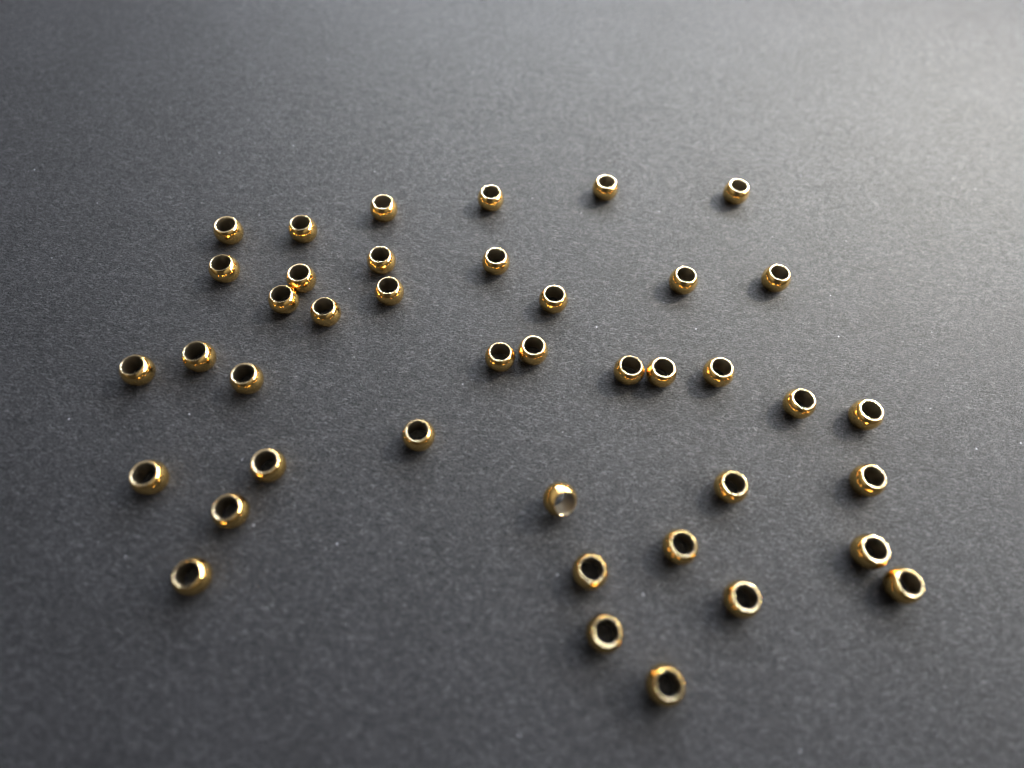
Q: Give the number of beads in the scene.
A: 41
